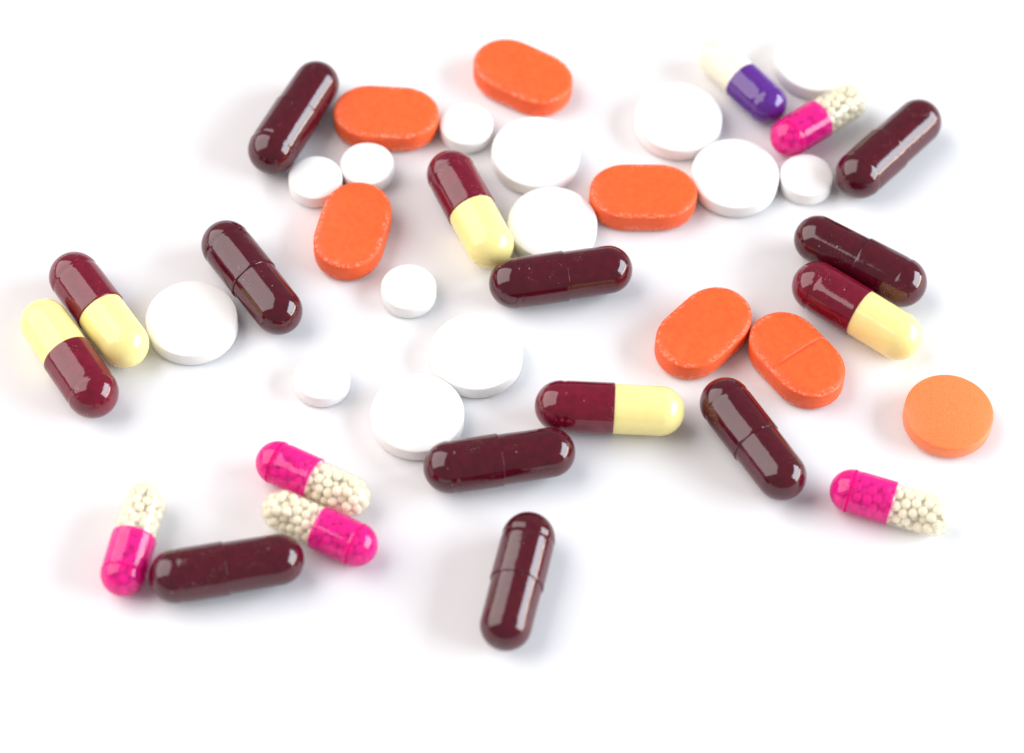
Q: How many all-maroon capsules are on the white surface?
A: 9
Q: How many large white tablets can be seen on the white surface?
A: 8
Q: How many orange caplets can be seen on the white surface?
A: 6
